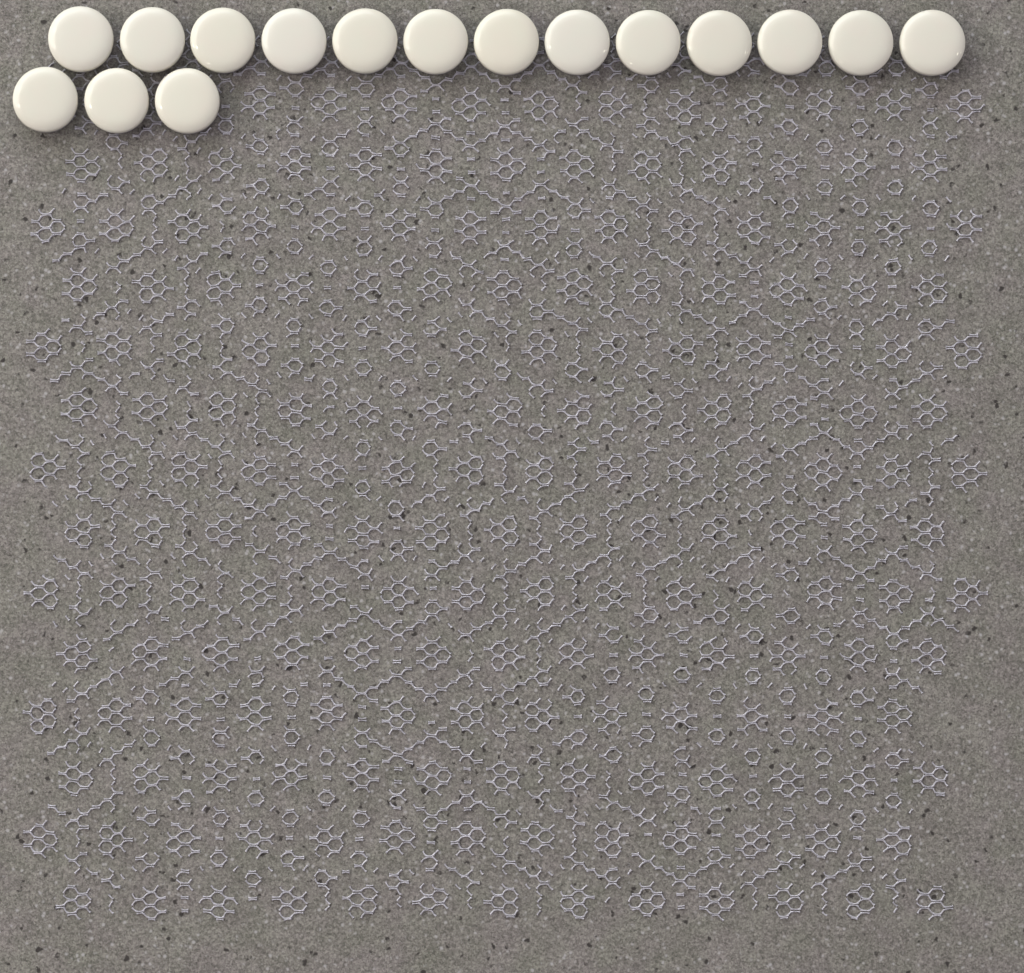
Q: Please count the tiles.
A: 16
